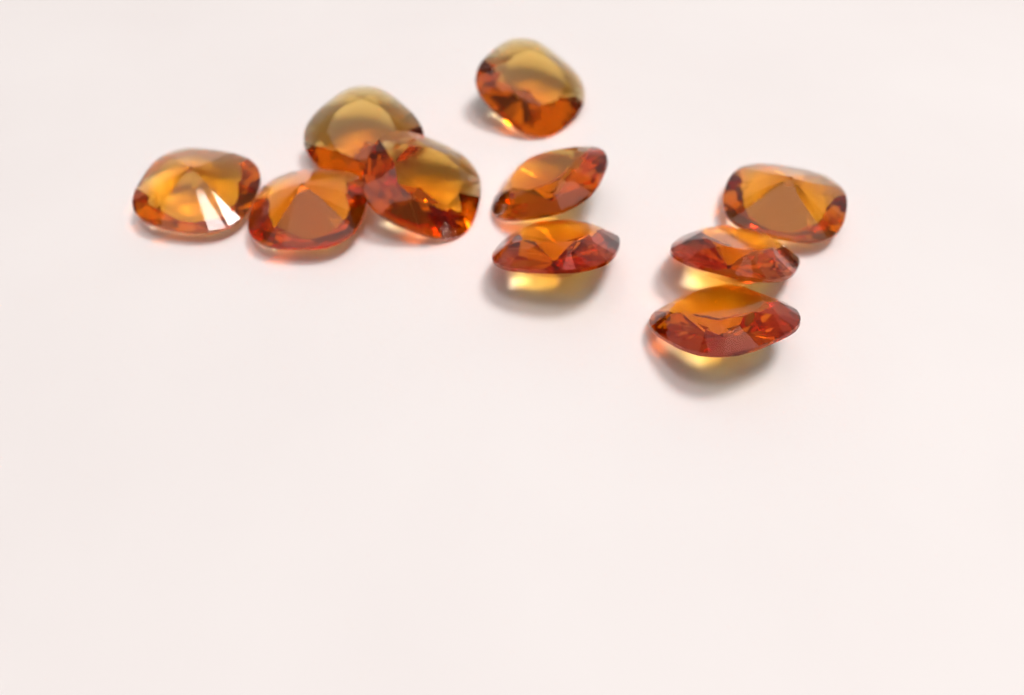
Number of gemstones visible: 10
